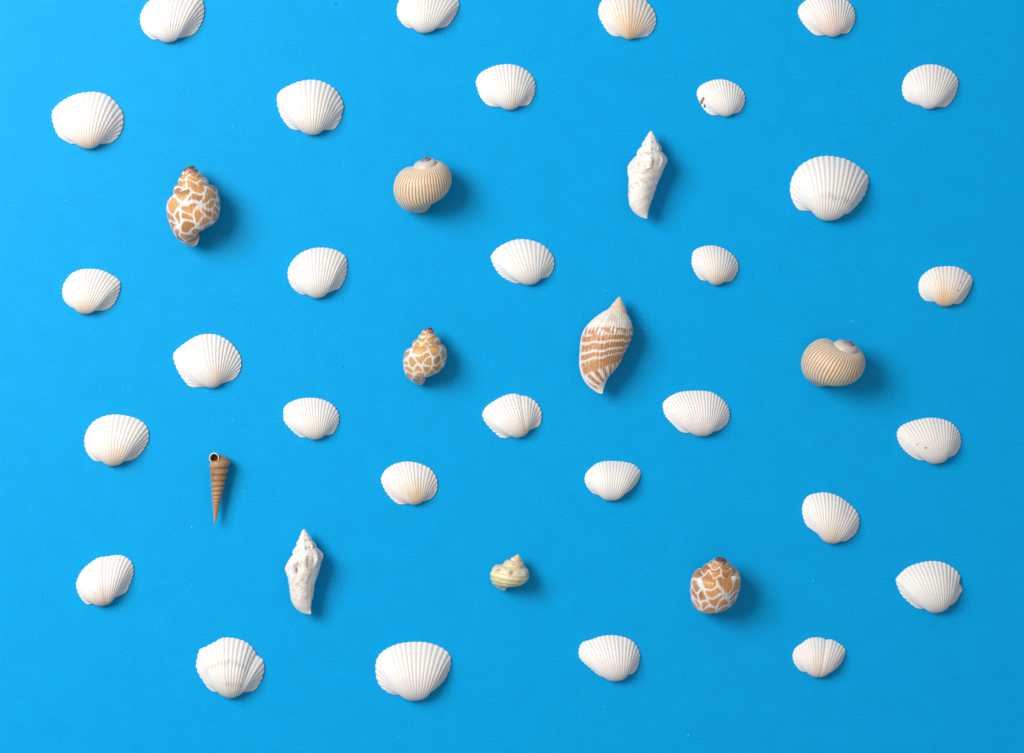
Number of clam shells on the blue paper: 30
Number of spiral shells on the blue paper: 10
